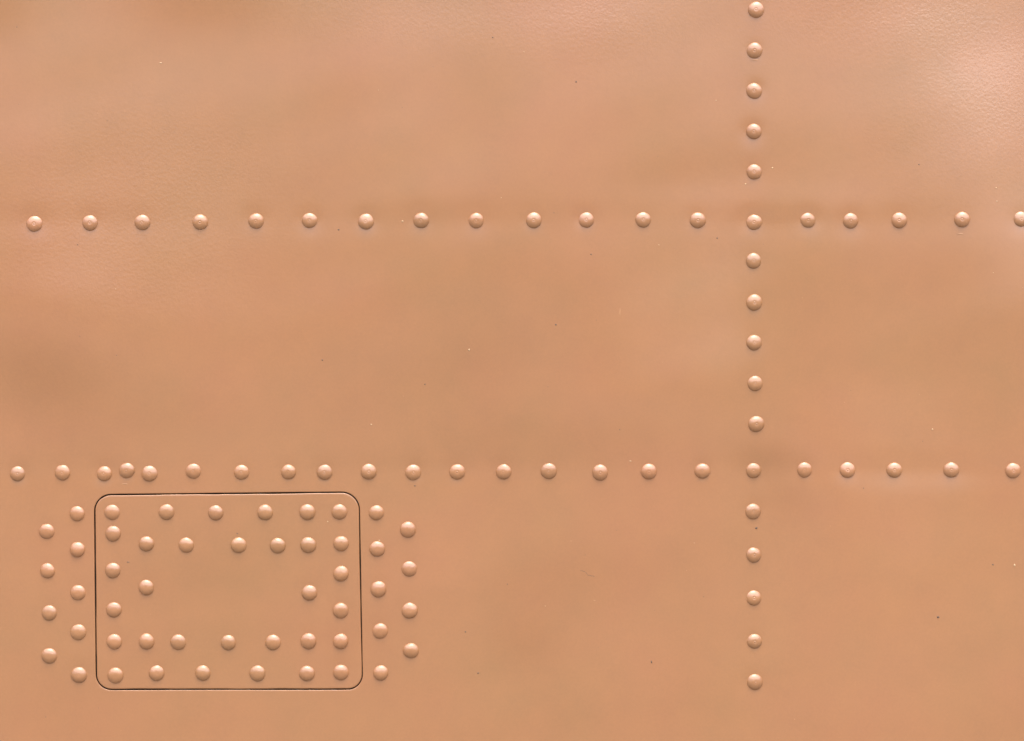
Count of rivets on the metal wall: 107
